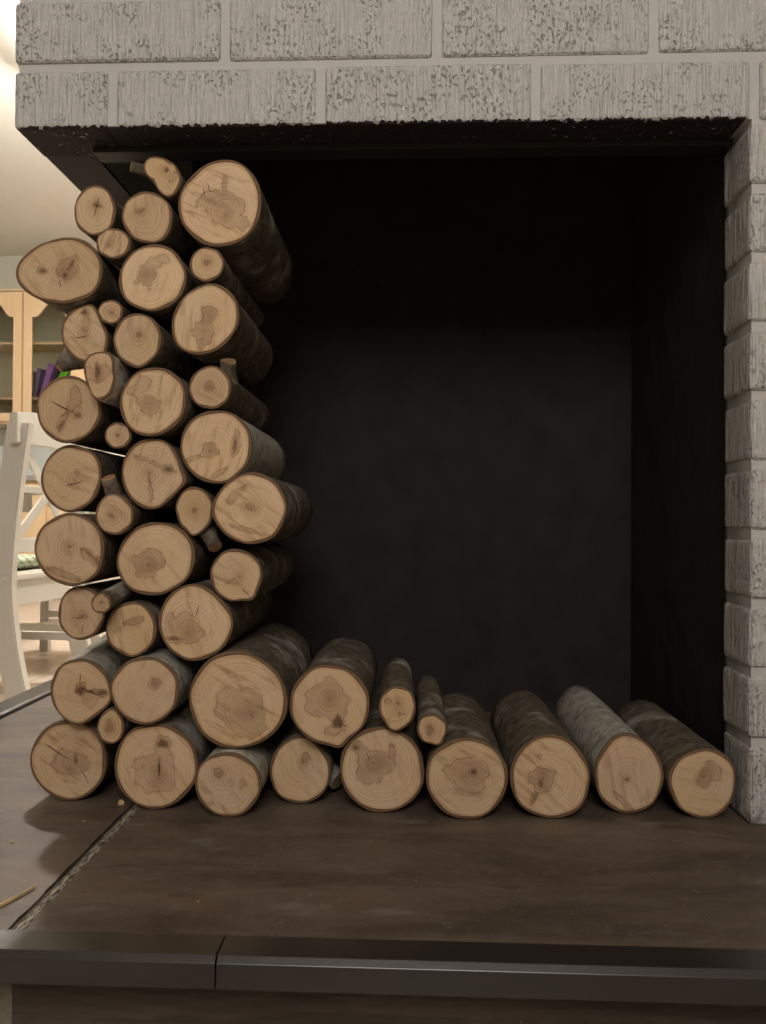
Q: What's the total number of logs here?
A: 46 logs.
